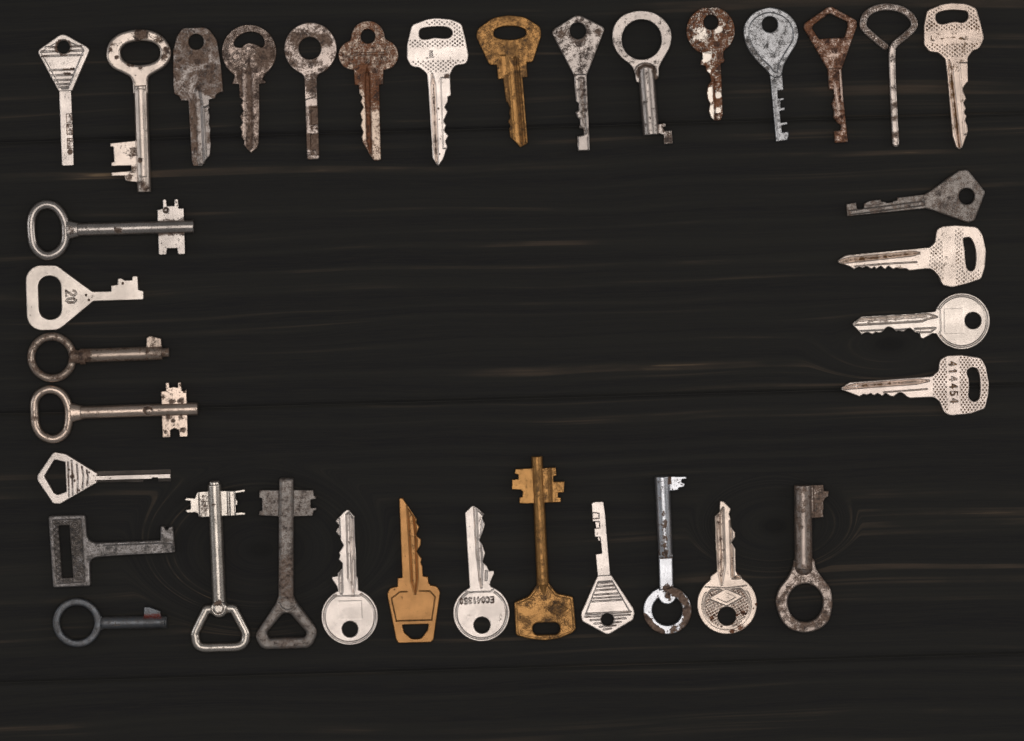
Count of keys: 36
